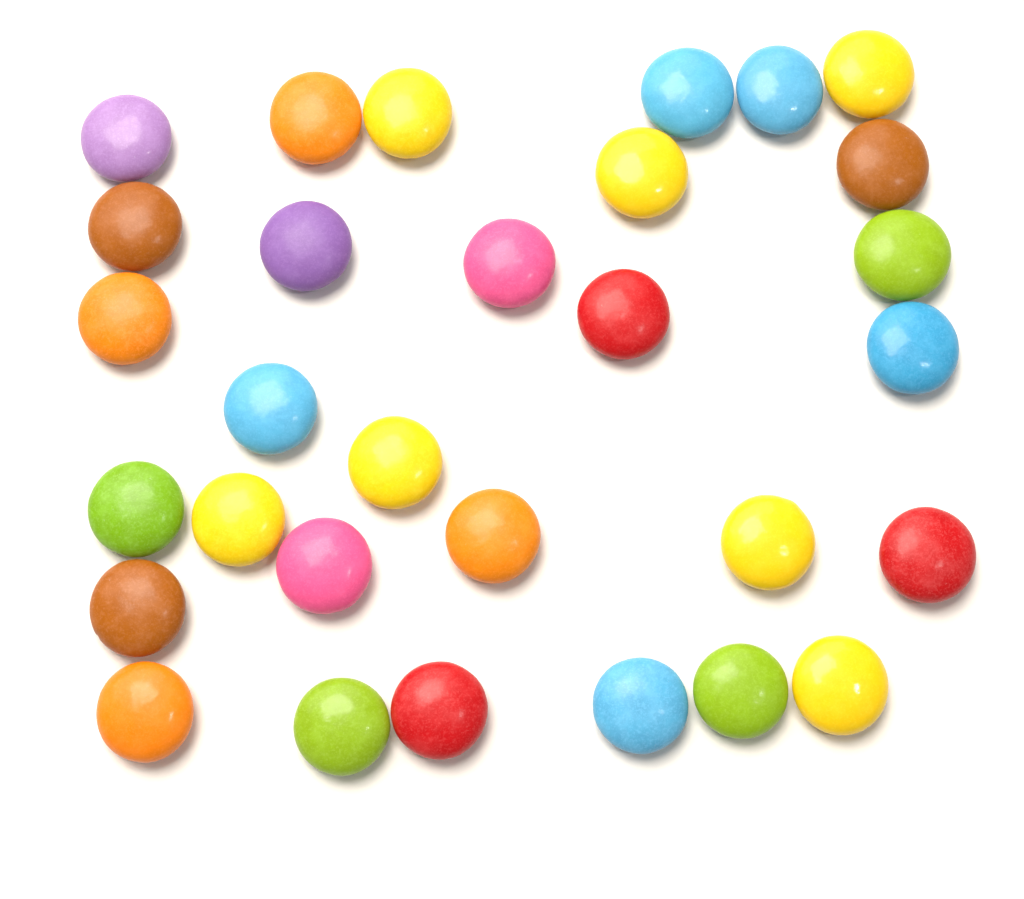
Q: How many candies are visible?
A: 30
